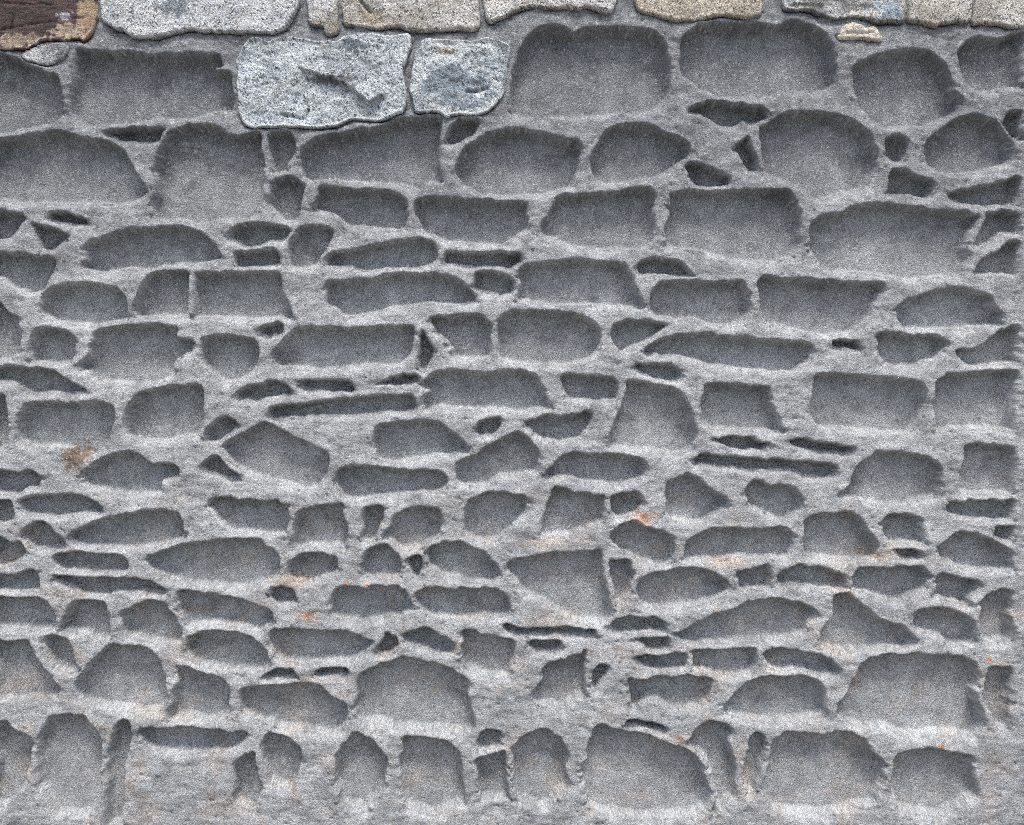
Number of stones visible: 13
